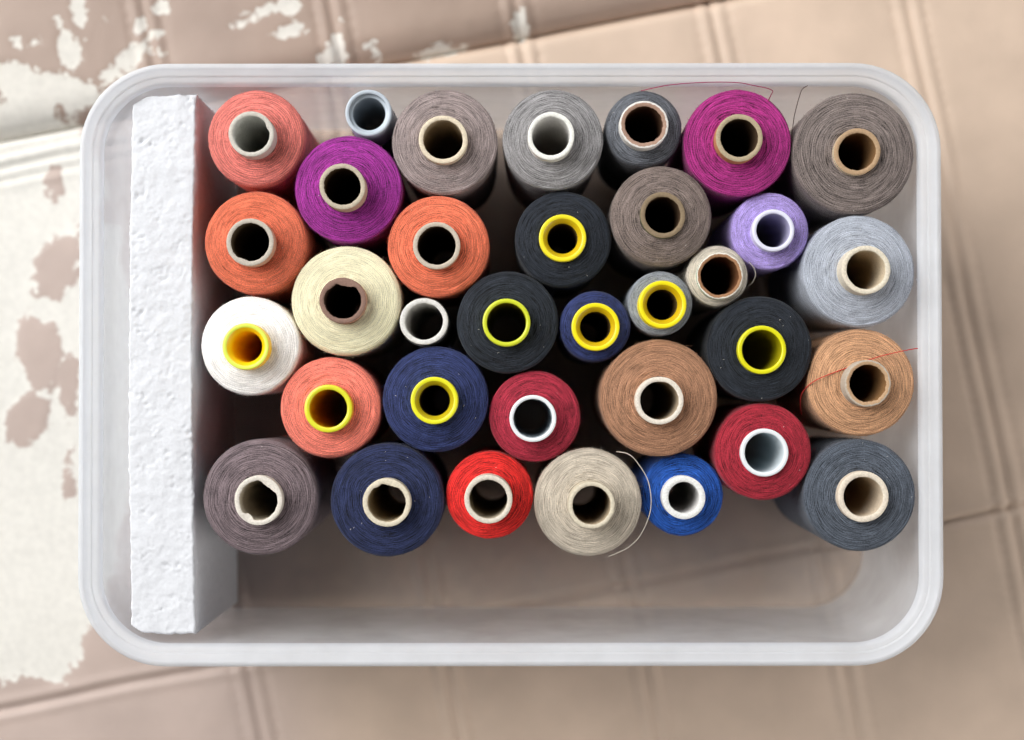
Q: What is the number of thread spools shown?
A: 34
